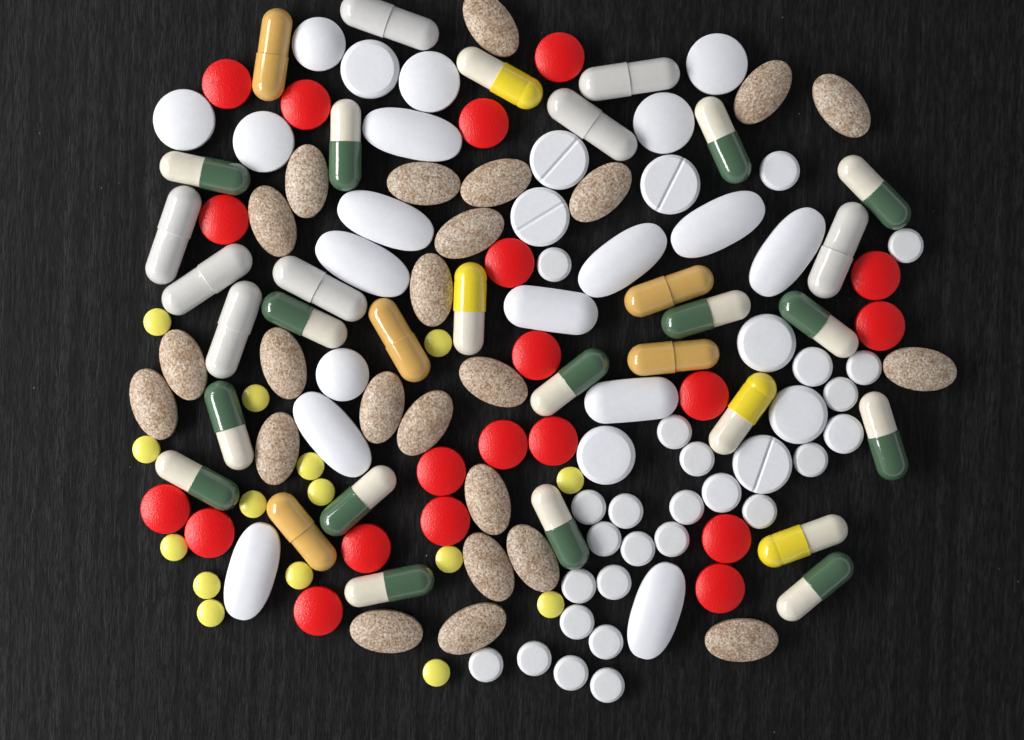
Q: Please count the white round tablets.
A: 41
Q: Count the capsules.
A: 32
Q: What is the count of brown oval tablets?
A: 24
